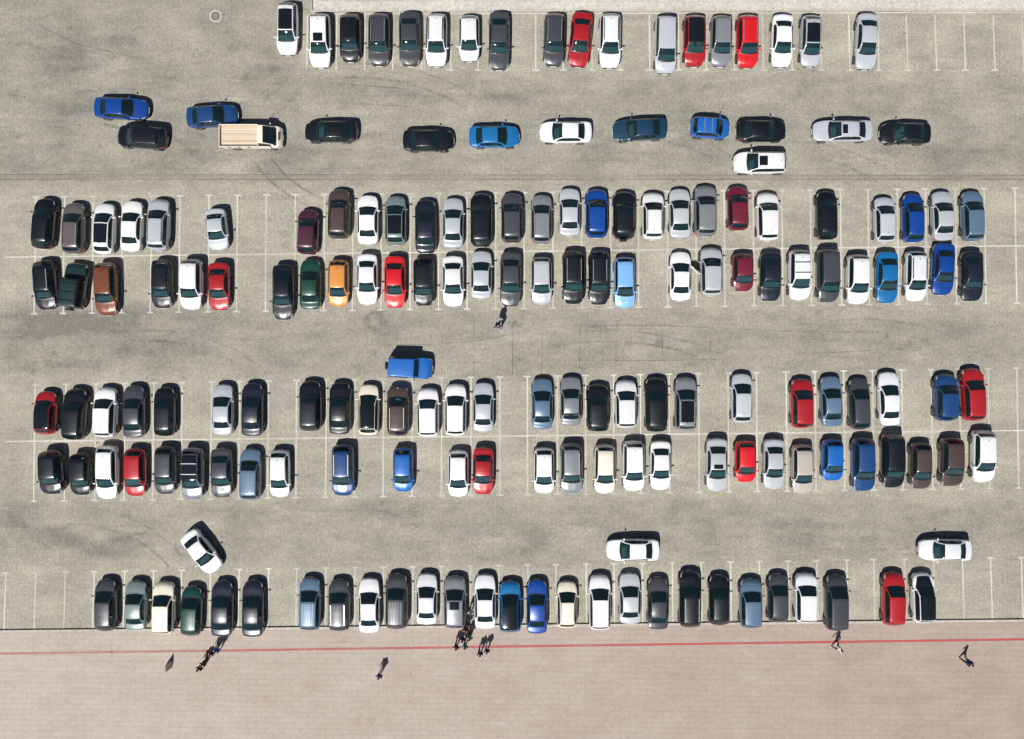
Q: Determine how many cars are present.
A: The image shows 175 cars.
